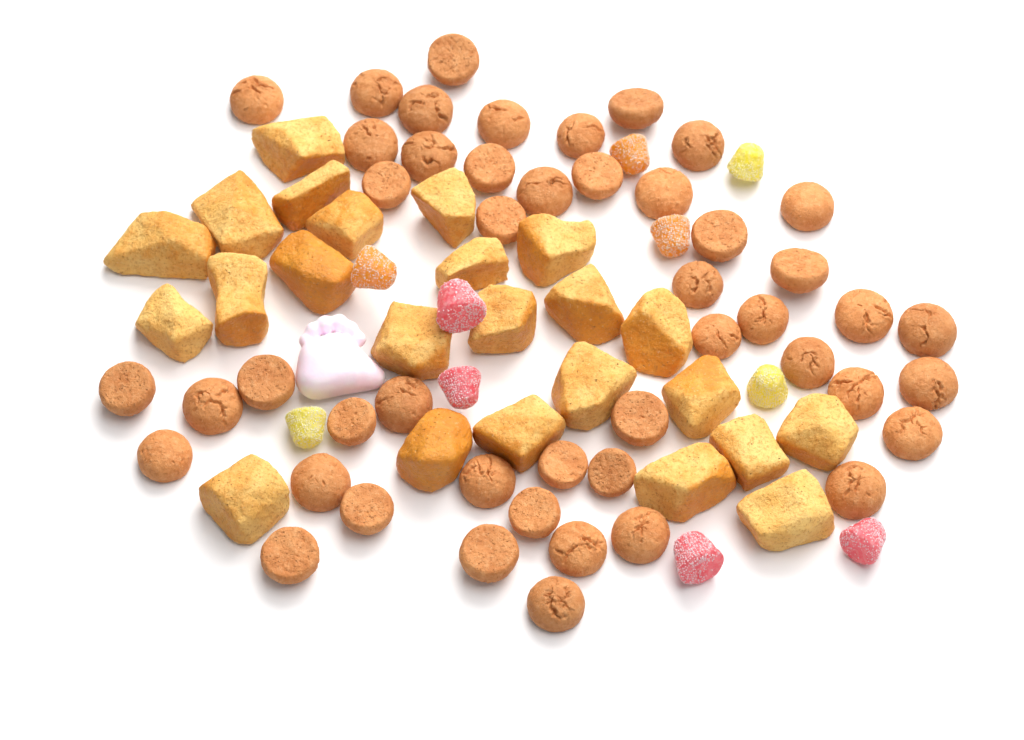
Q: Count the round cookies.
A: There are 47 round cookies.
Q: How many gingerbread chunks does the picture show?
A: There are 24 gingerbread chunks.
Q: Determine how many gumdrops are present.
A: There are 10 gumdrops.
